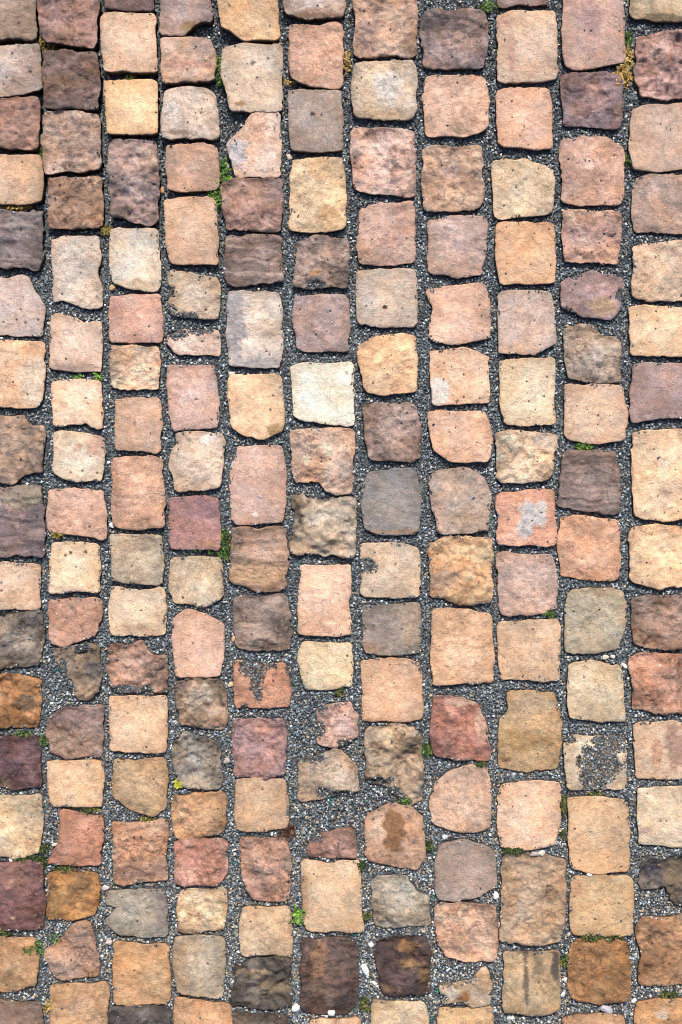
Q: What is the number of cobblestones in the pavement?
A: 185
